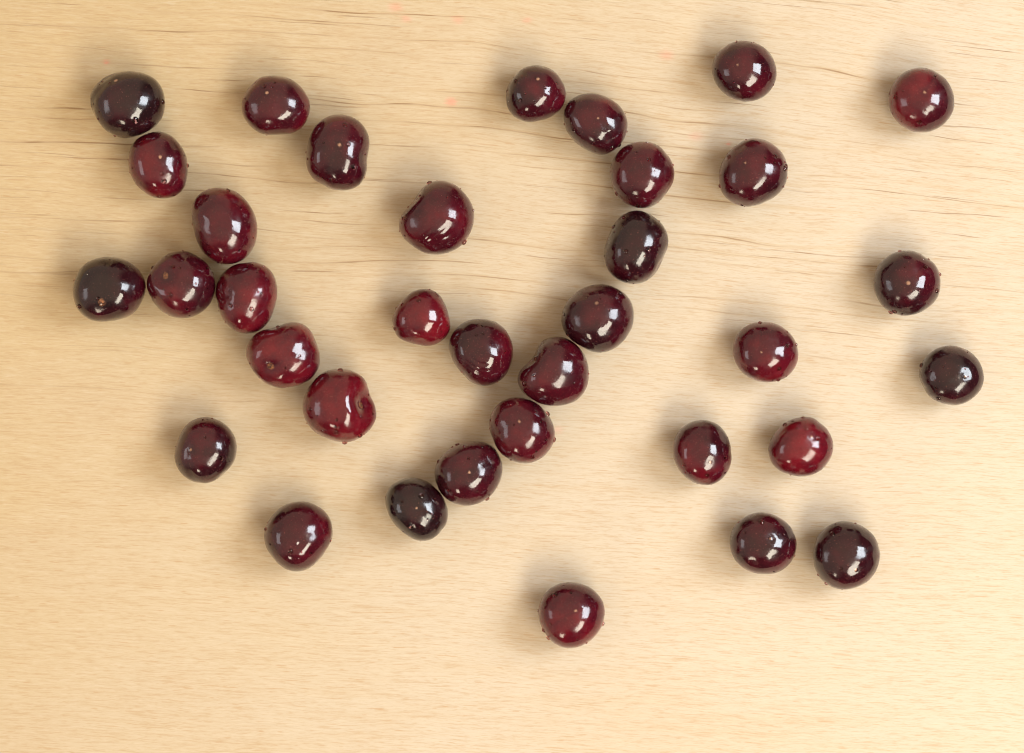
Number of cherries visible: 35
